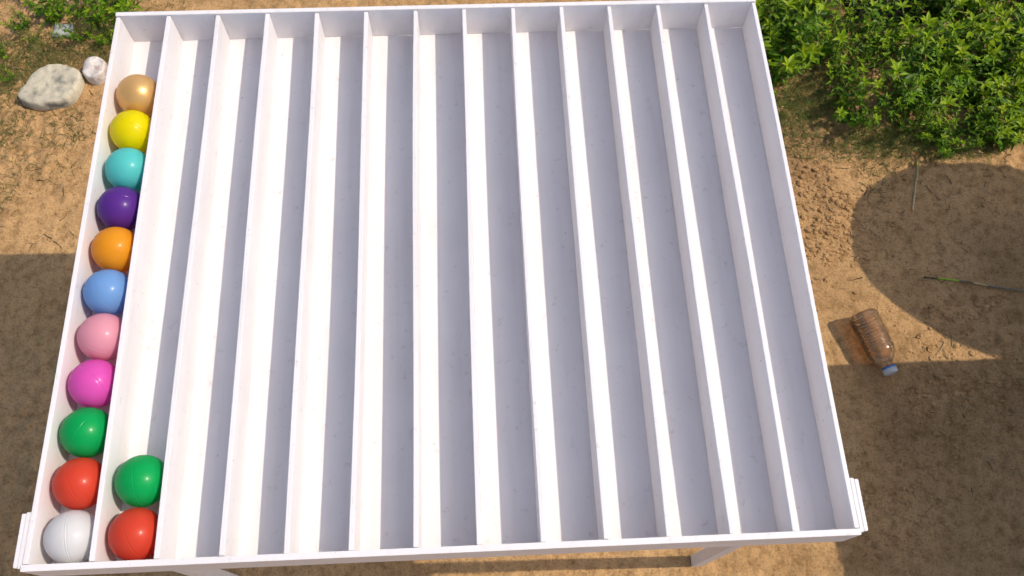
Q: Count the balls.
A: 13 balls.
